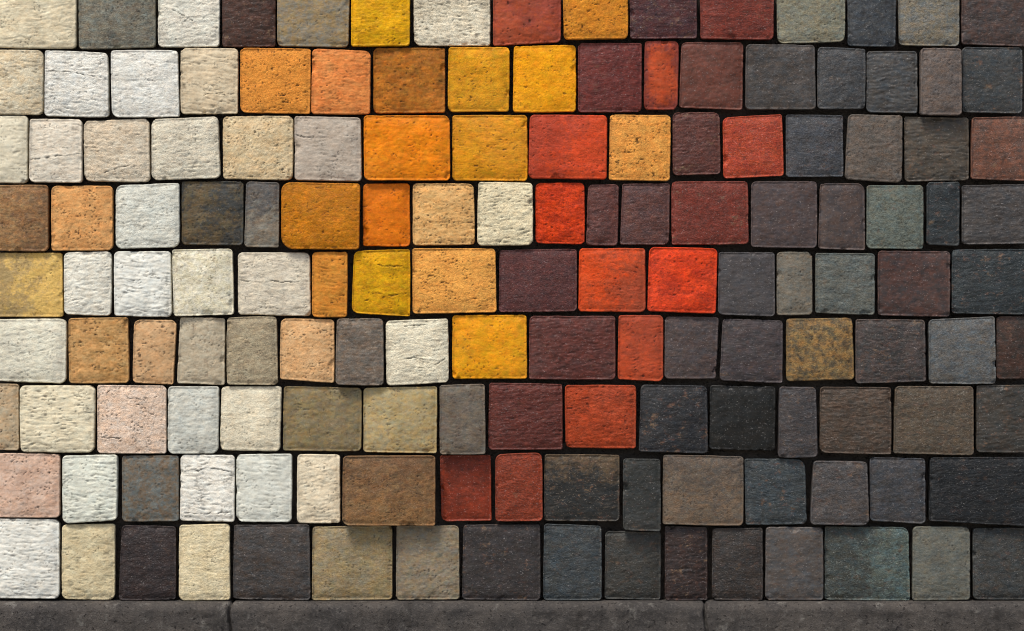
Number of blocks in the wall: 147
